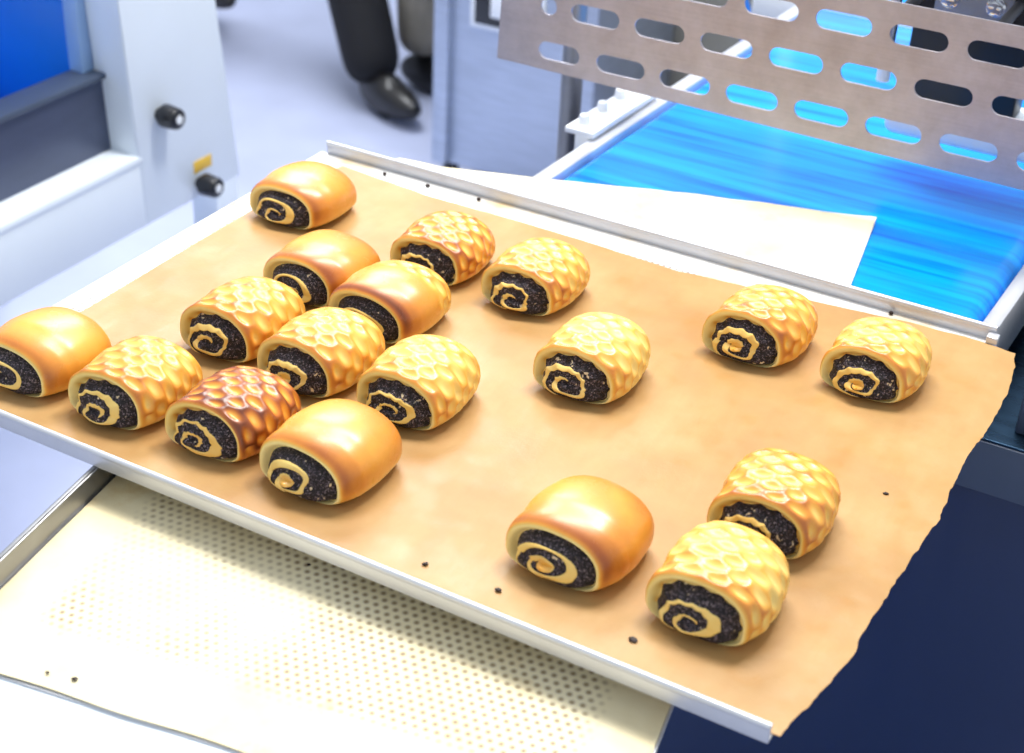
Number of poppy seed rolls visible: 18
